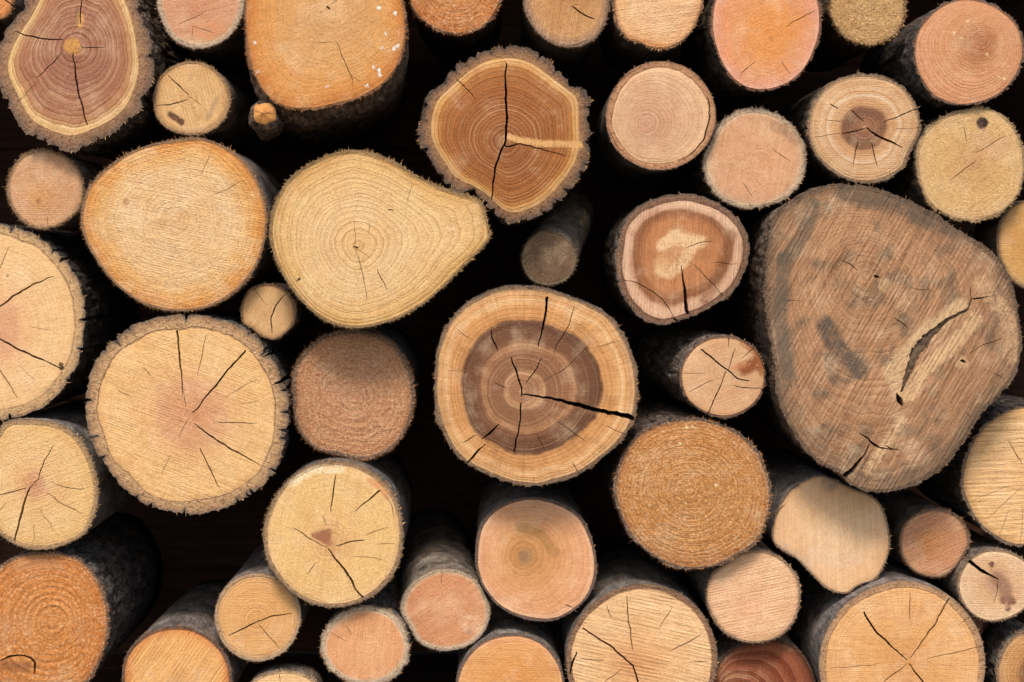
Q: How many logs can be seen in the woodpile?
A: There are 49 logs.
